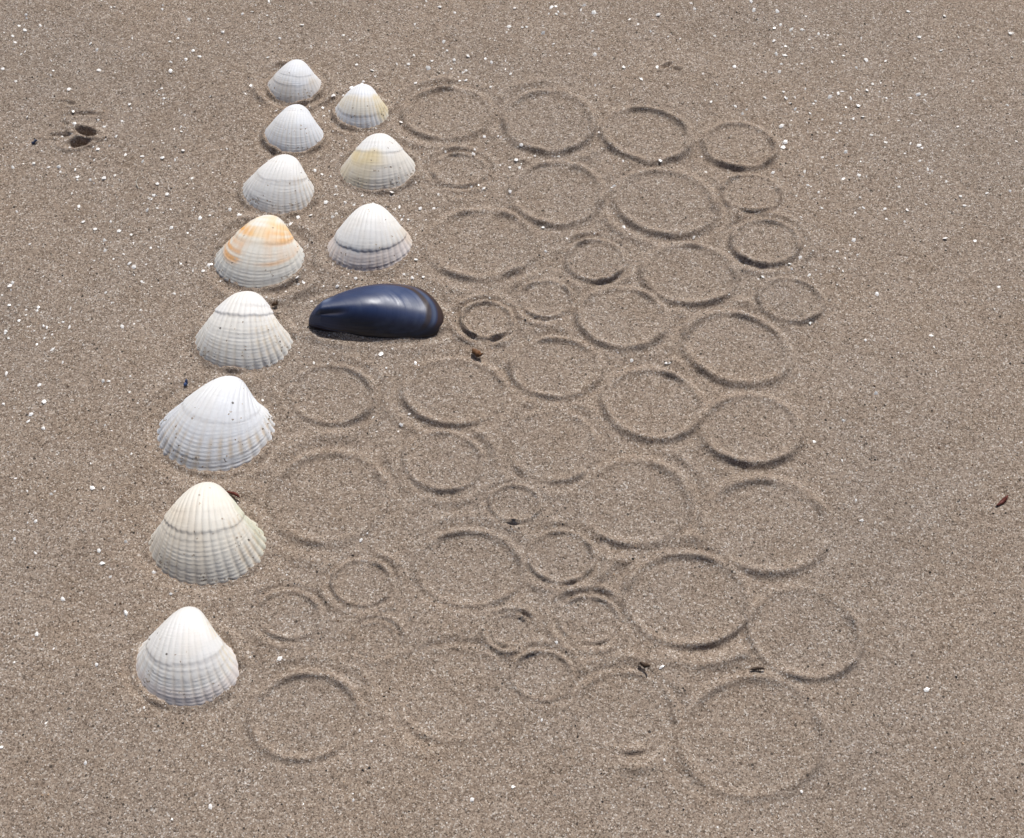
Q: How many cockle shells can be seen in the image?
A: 11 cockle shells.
